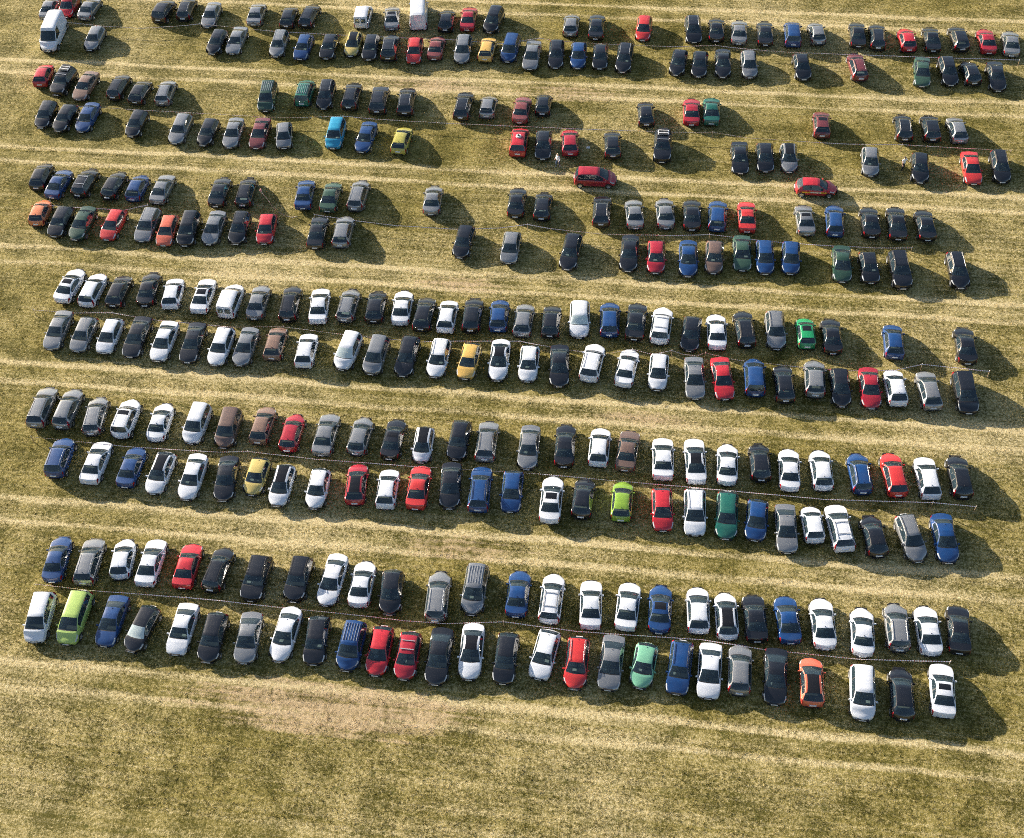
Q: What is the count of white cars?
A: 63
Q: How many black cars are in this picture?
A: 114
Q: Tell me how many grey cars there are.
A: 60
